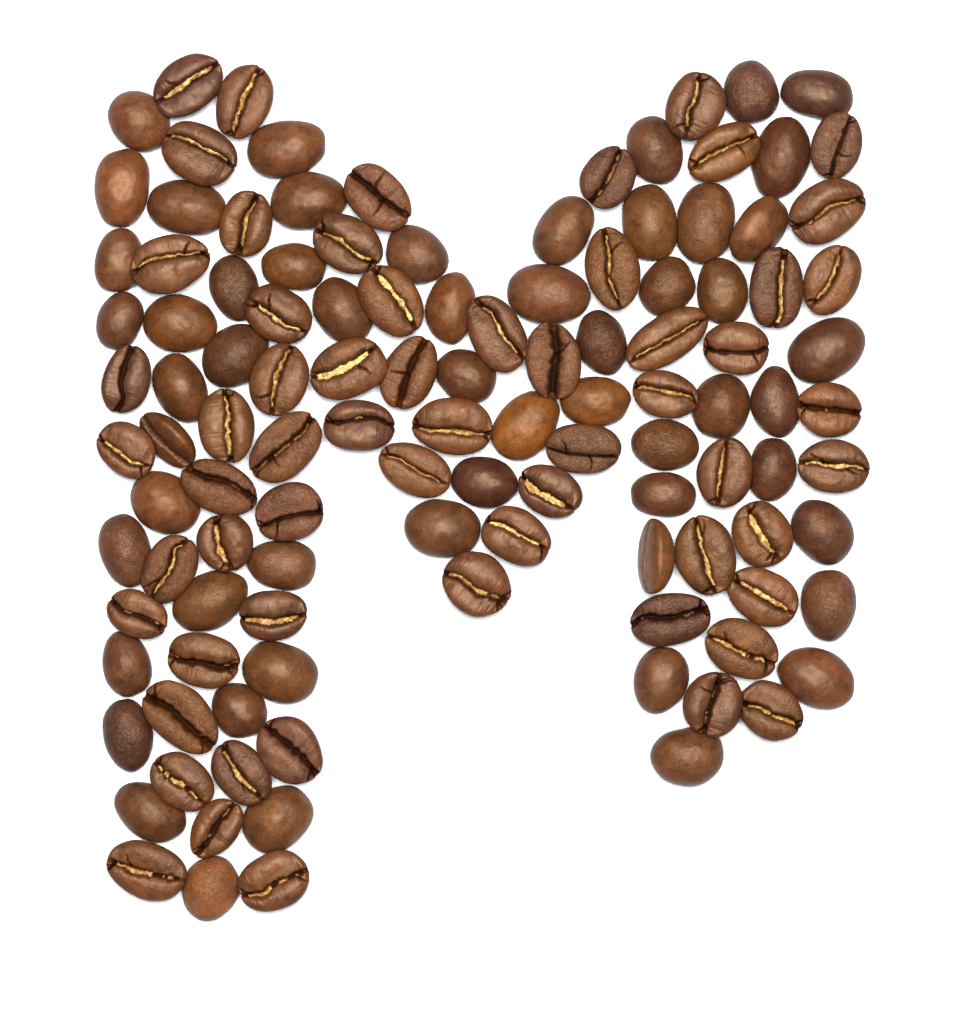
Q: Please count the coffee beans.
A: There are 116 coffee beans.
